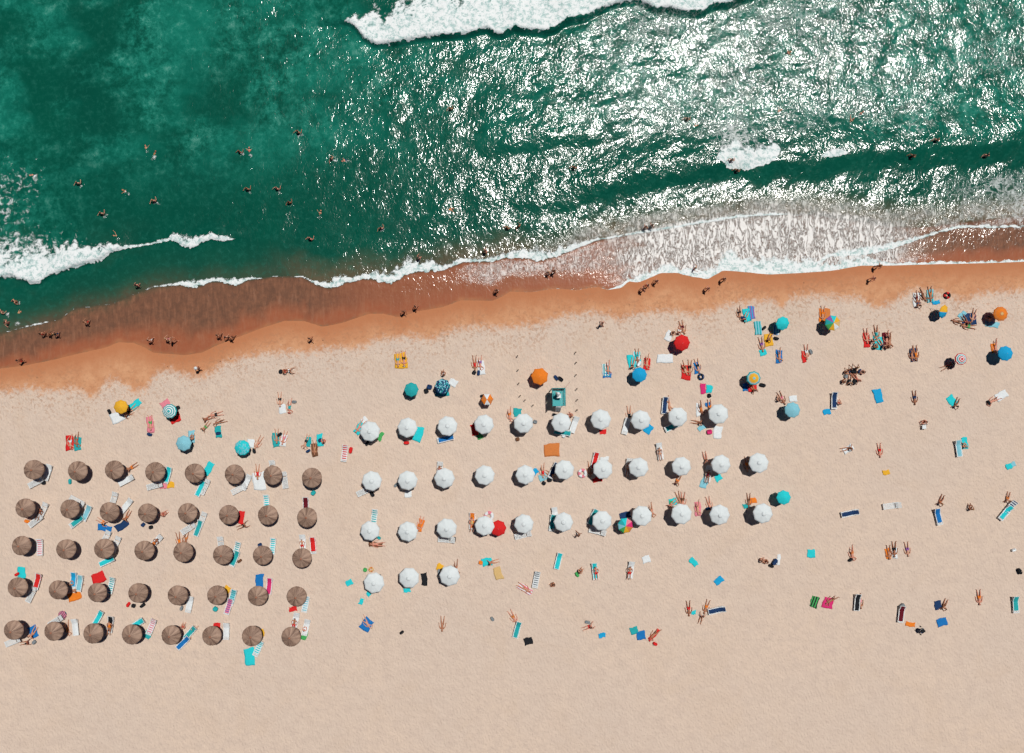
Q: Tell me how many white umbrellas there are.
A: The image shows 35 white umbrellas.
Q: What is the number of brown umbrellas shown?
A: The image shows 40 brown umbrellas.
